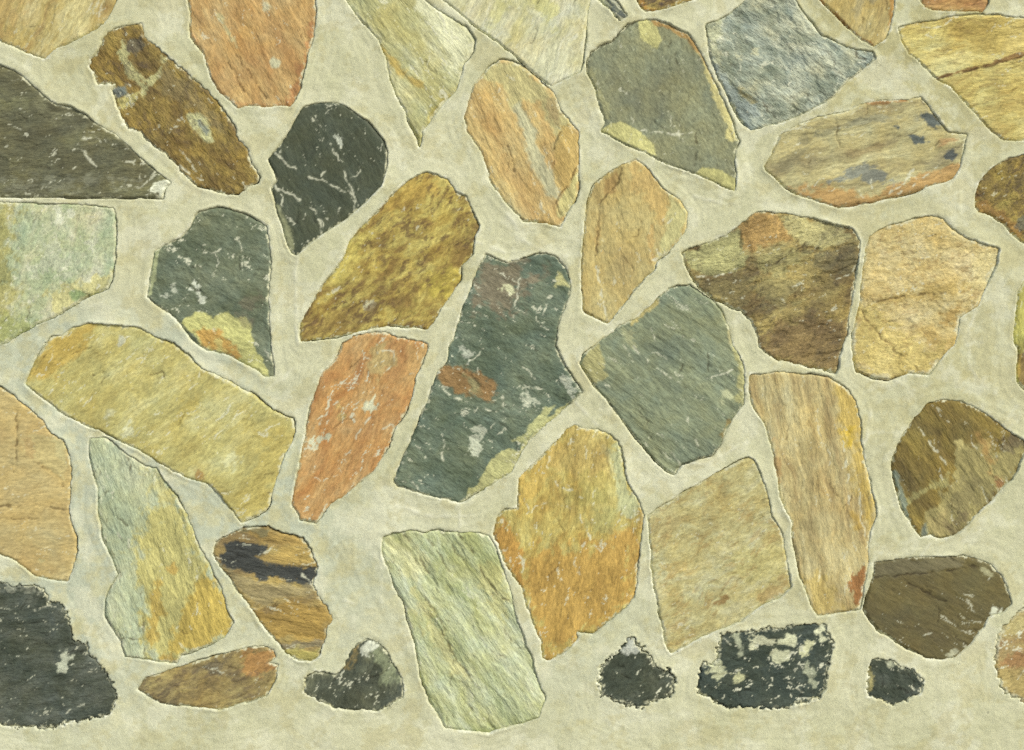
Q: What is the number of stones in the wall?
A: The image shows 44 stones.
